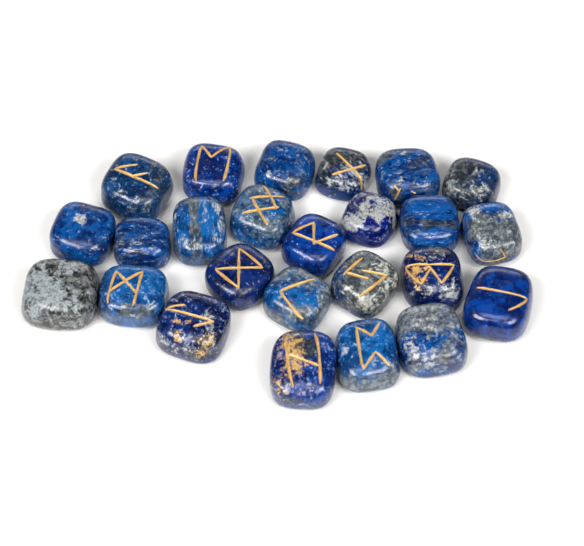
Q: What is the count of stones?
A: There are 25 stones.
